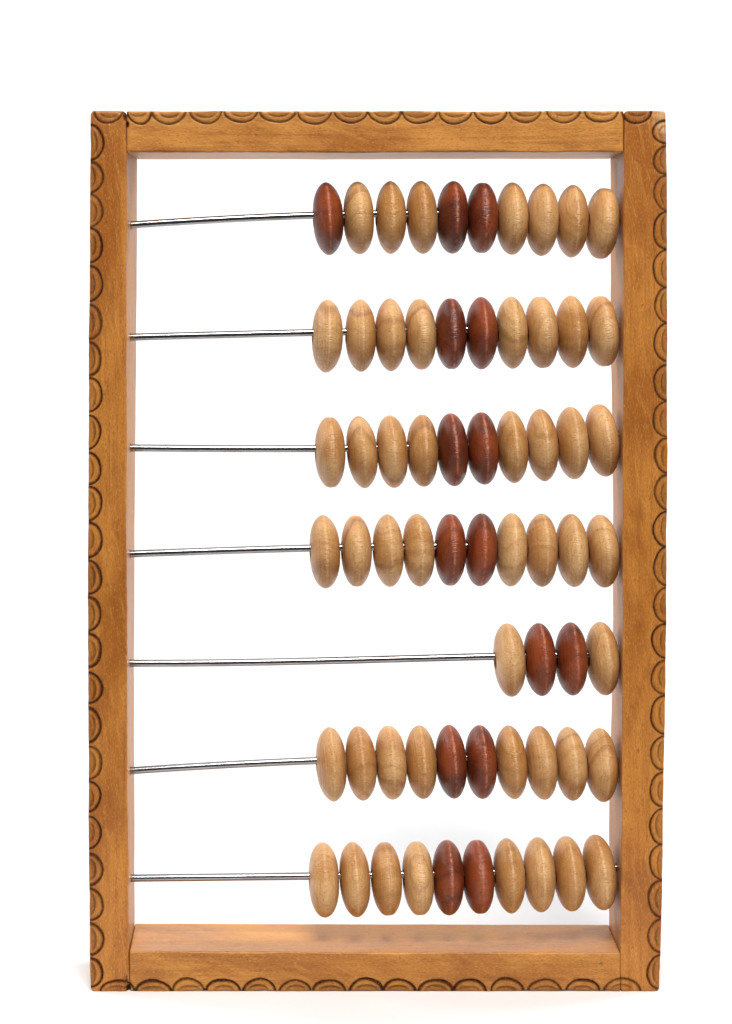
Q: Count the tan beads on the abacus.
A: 49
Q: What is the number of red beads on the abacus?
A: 15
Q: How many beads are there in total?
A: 64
